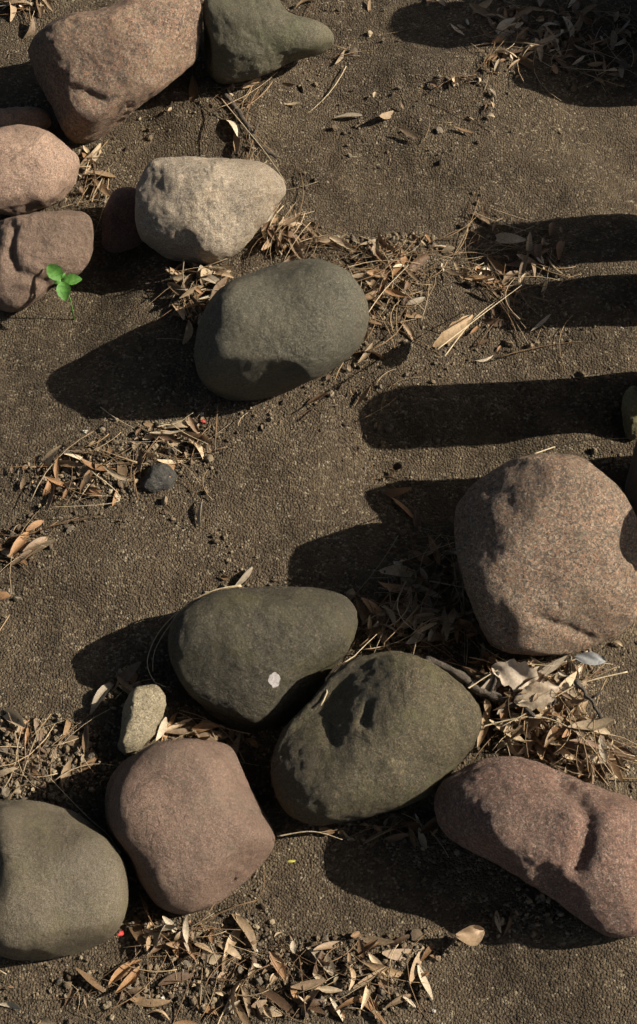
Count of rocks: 17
